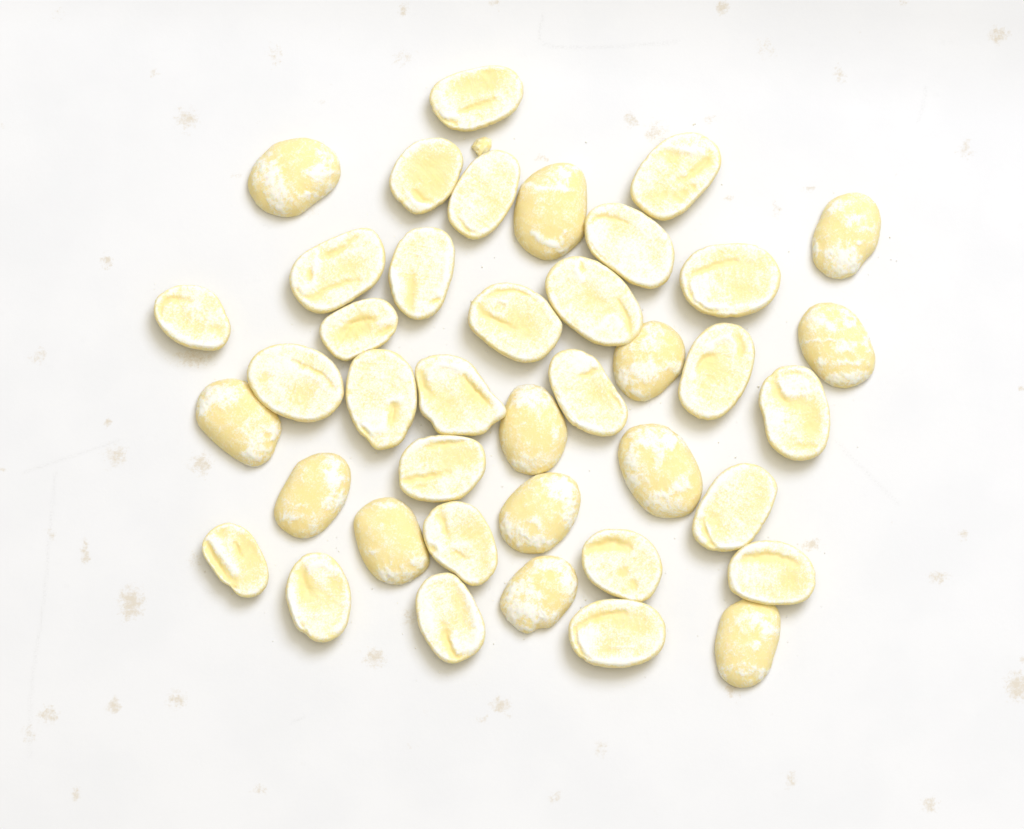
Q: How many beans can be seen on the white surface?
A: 40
